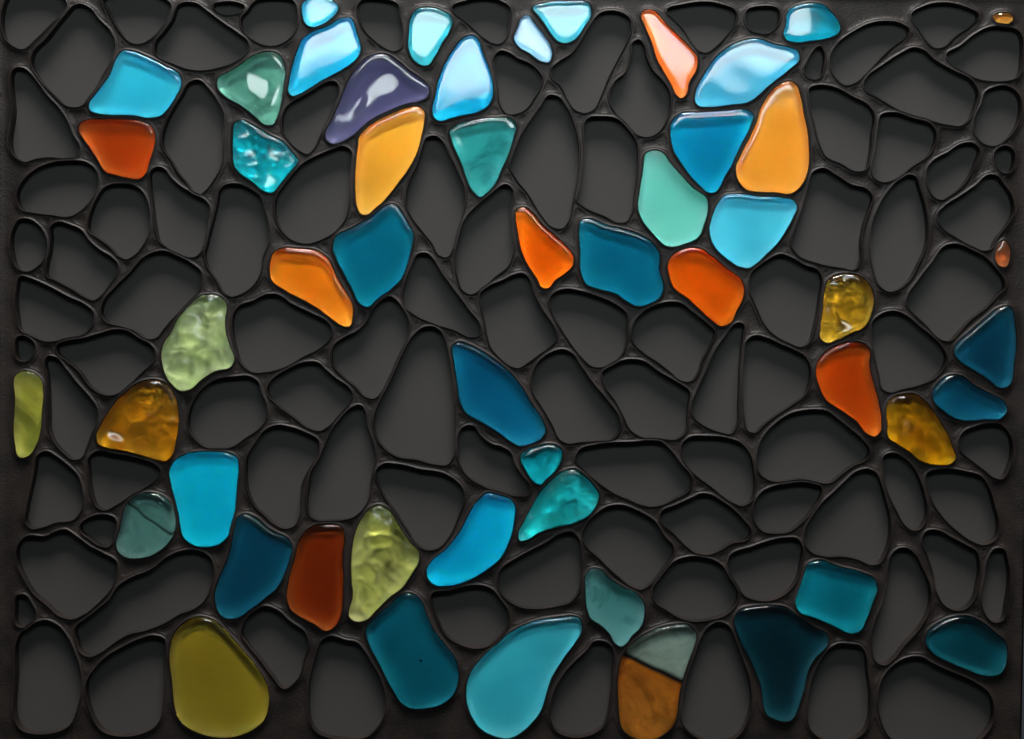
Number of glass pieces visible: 52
